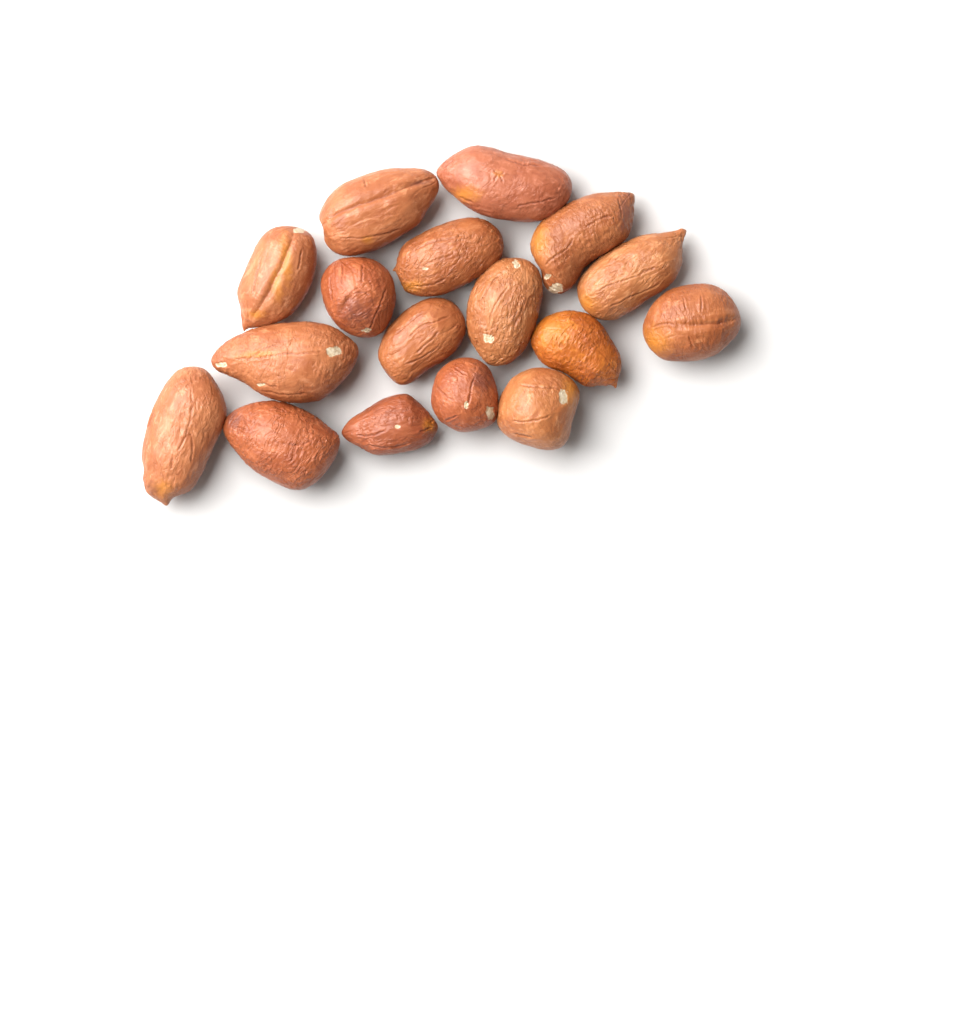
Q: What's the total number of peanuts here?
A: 17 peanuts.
